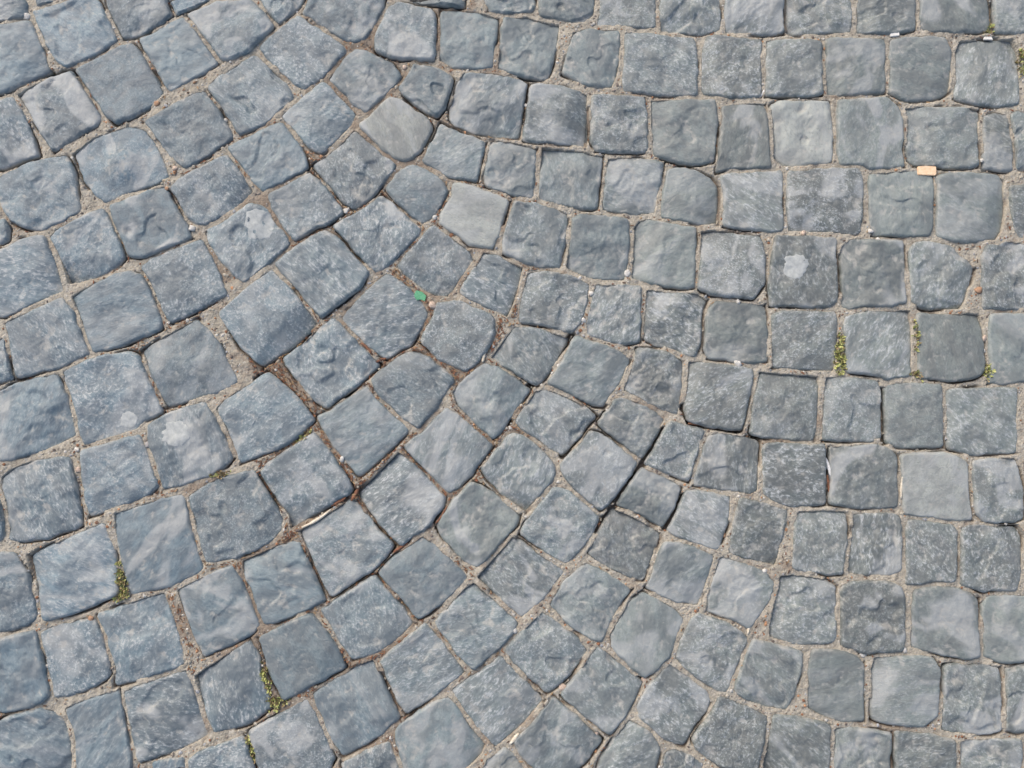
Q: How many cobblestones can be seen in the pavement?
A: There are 196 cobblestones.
